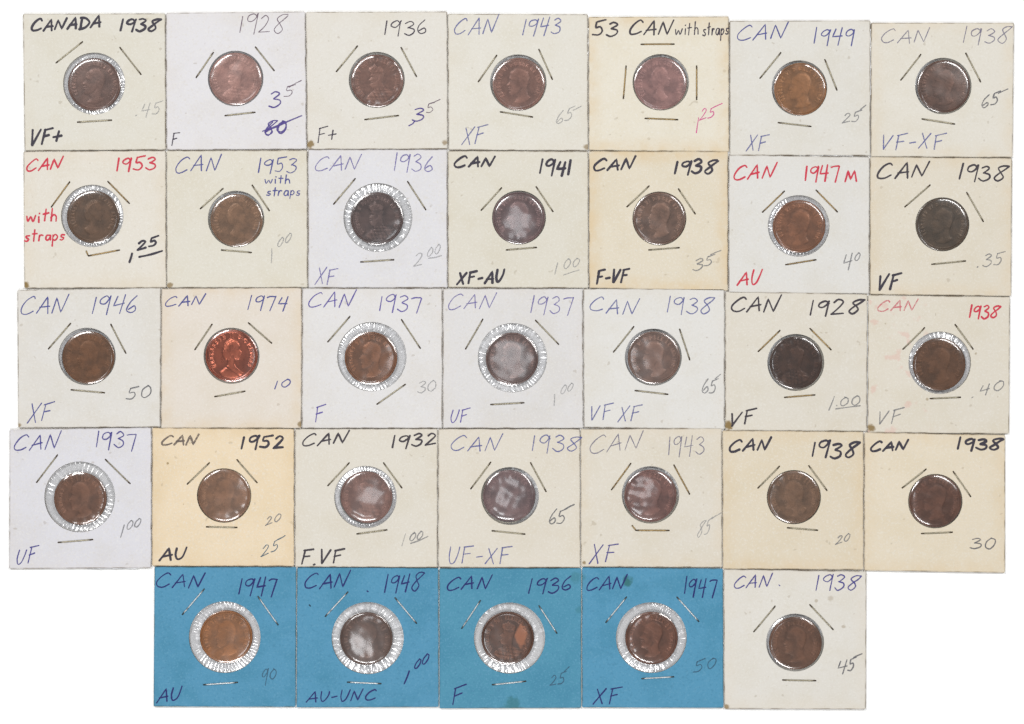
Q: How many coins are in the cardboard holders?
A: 33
